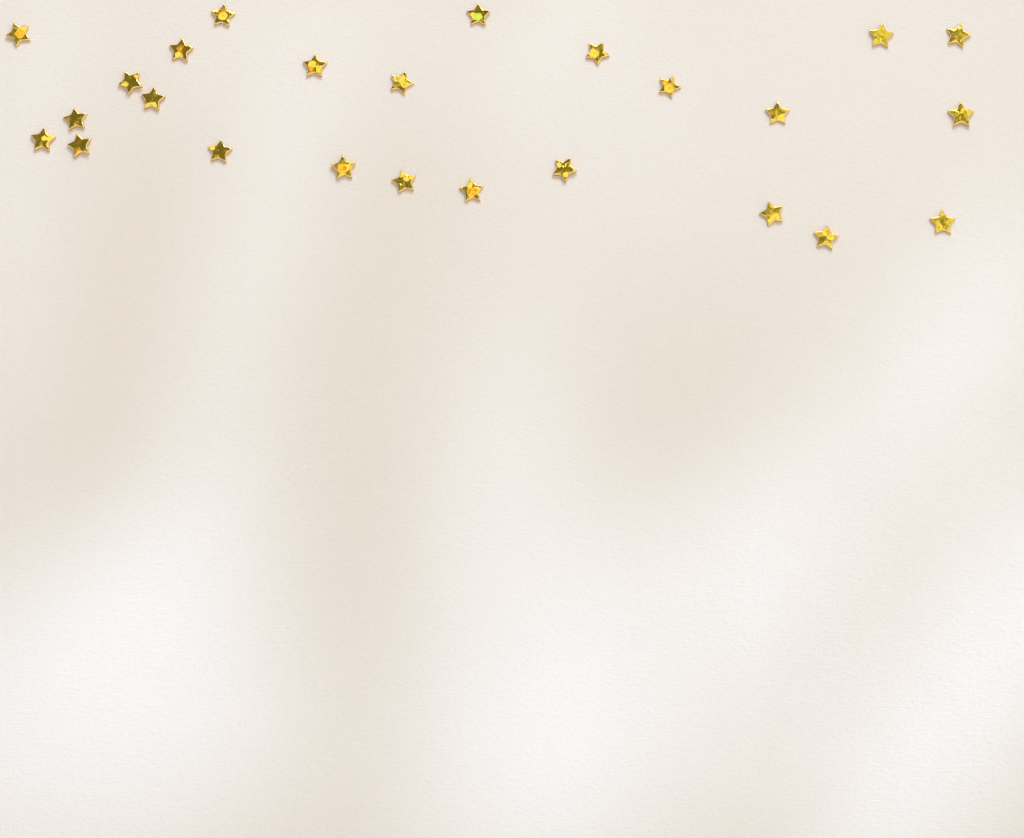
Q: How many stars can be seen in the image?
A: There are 25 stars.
